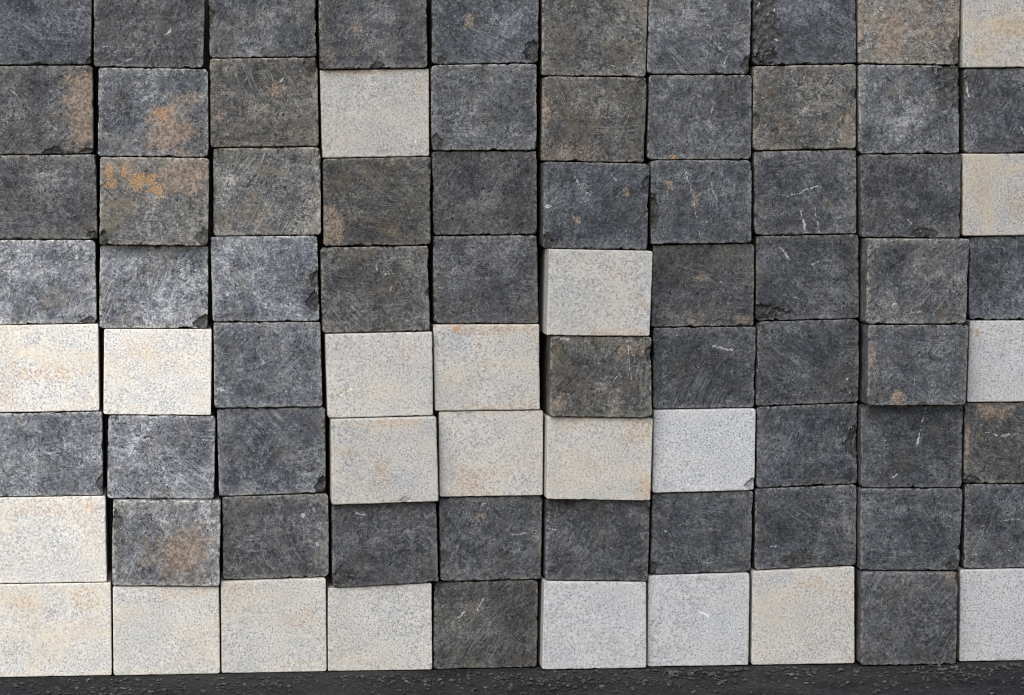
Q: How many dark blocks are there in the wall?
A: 58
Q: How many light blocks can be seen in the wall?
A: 22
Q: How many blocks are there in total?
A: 80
